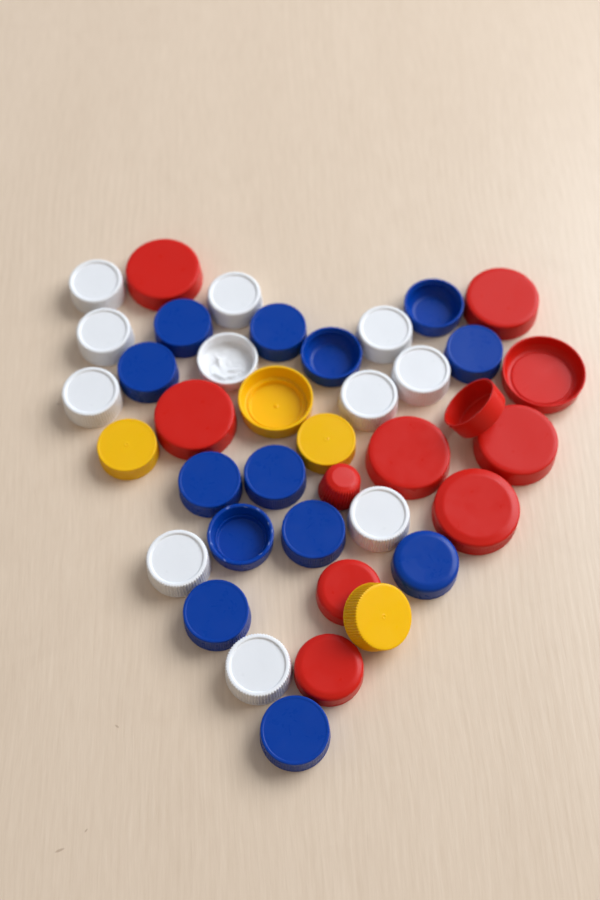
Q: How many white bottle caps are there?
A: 11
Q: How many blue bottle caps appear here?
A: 13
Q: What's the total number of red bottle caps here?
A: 11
